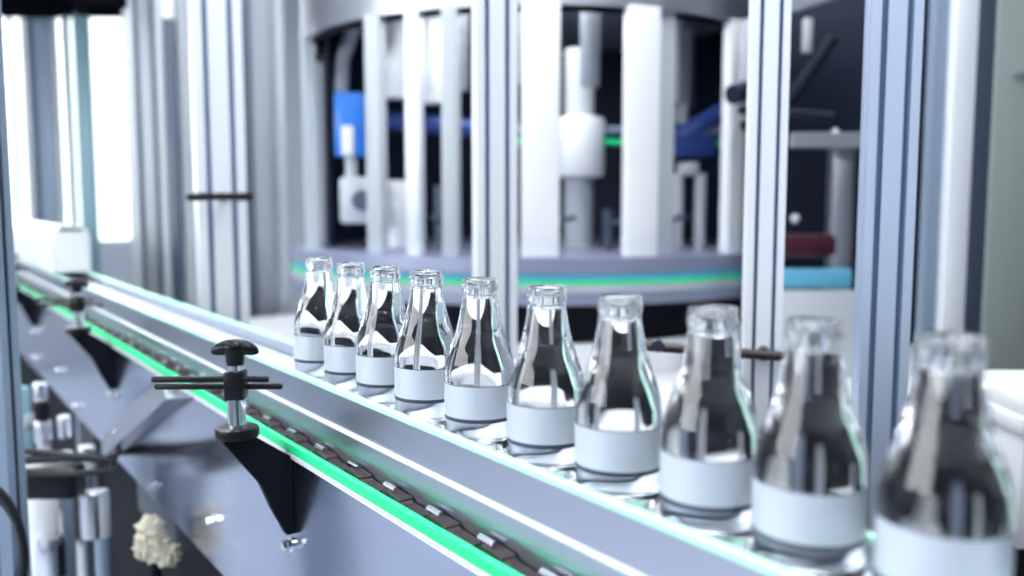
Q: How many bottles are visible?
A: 10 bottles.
